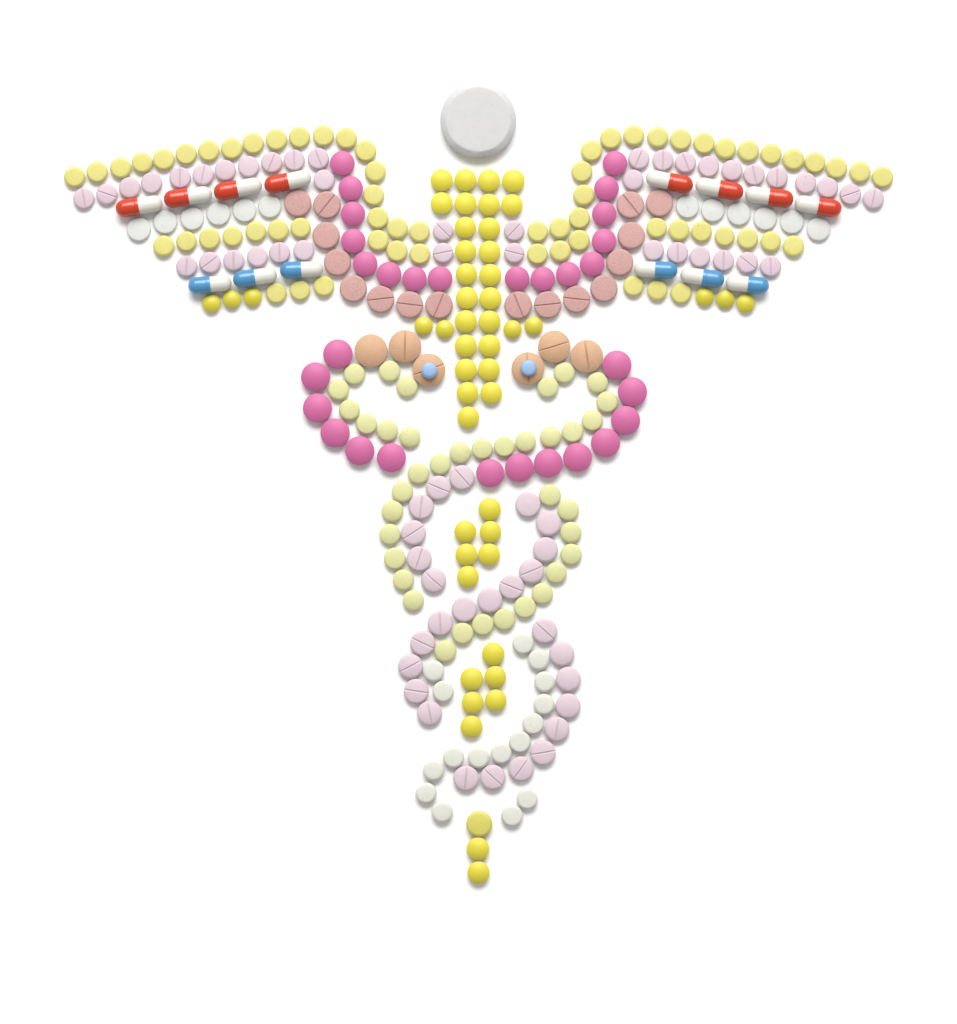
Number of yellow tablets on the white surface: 152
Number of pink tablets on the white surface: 113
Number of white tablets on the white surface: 29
